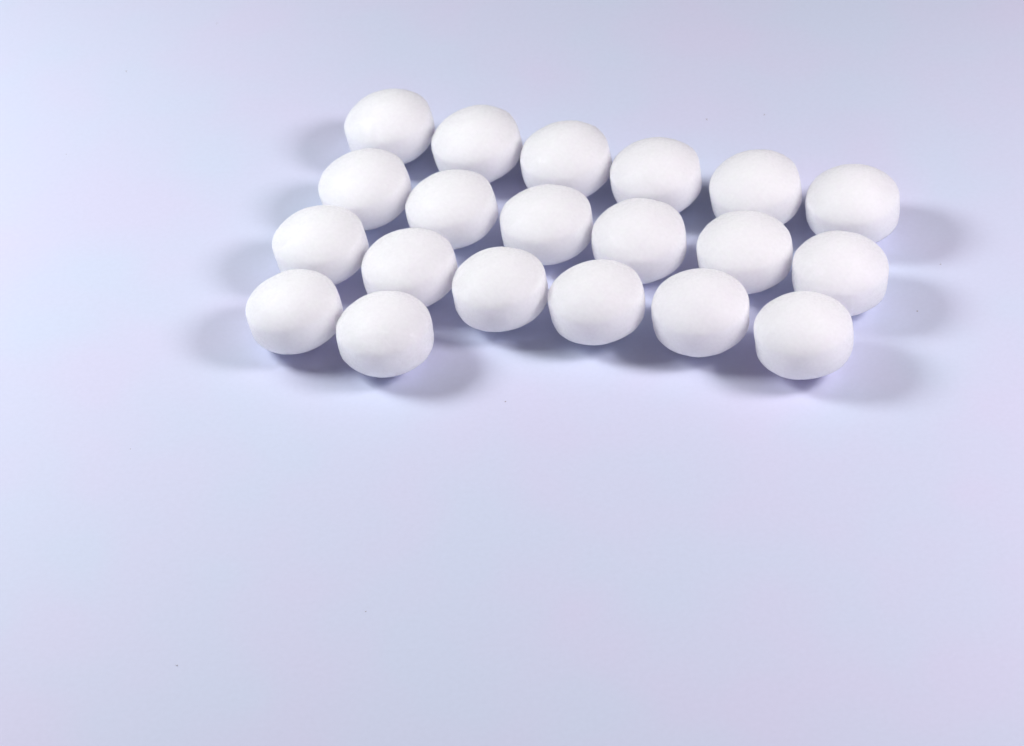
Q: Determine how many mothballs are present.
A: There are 20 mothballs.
